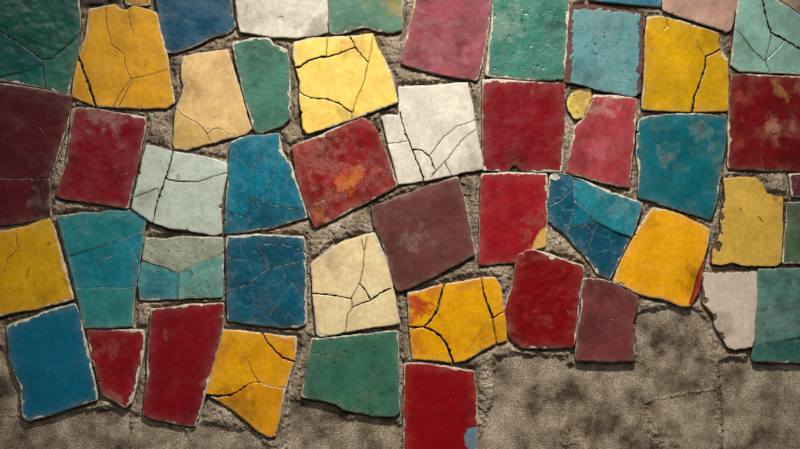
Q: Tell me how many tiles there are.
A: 52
